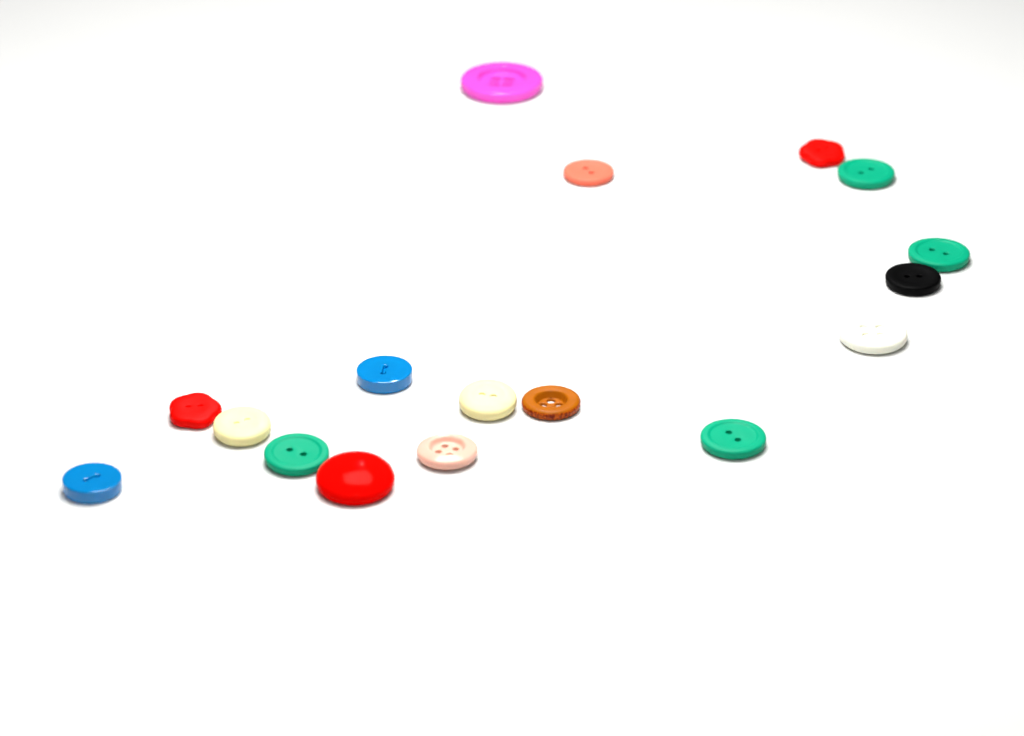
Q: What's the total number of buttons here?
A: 17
